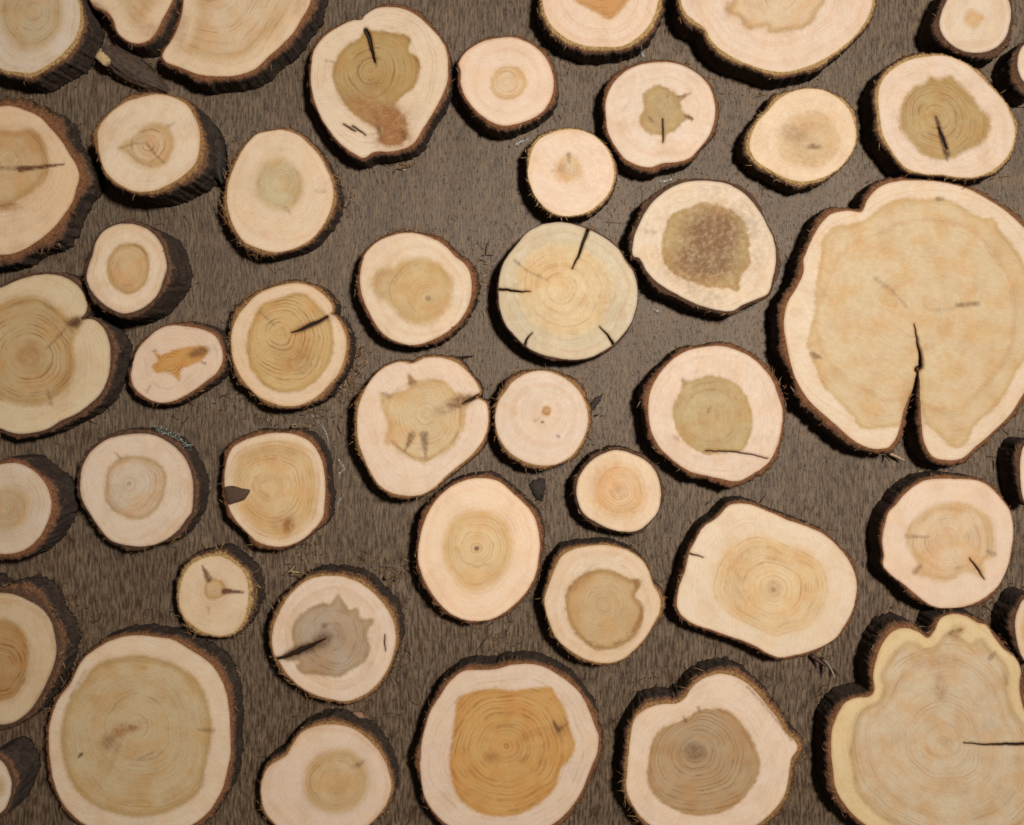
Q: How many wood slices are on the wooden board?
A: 45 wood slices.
